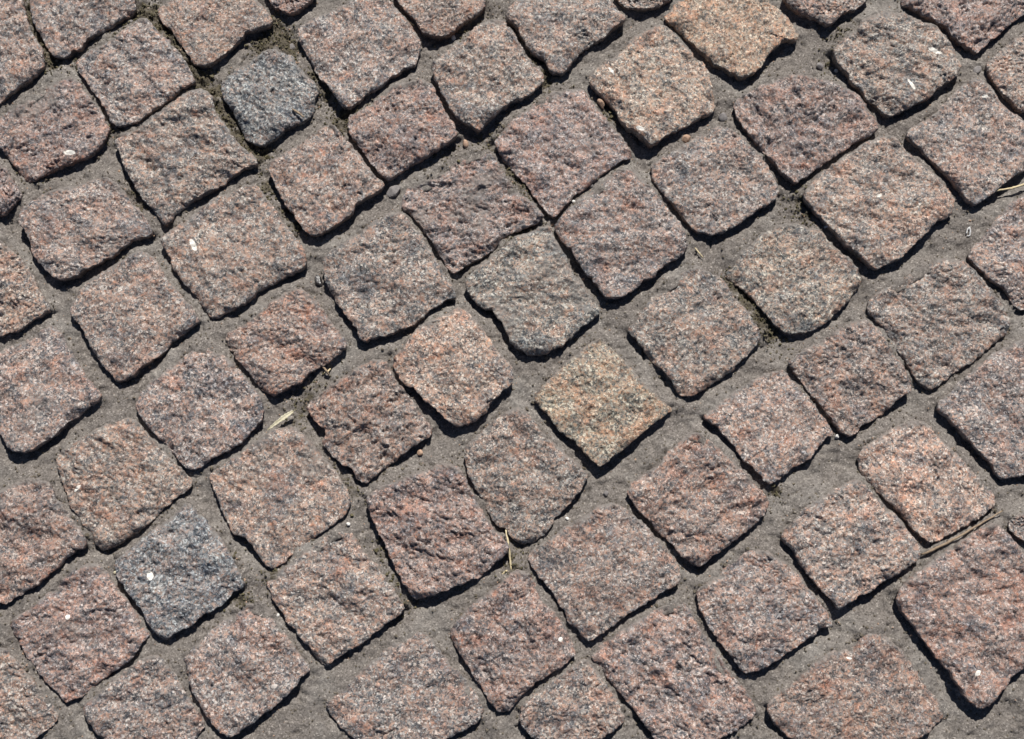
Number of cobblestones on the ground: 71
